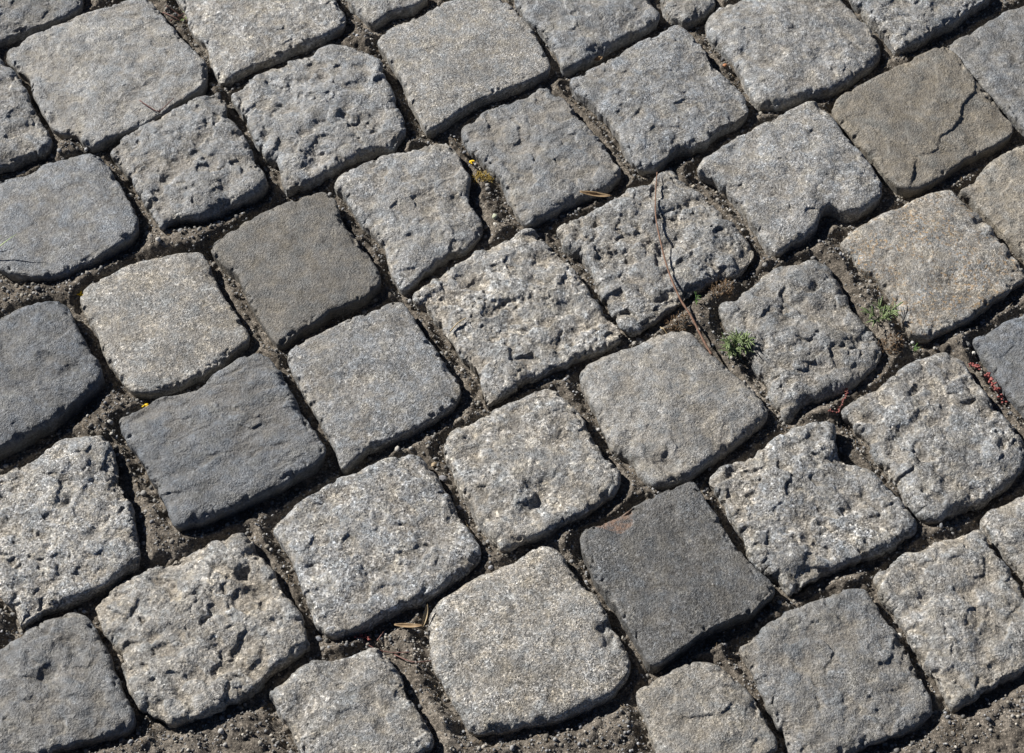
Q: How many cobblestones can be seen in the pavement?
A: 45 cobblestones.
